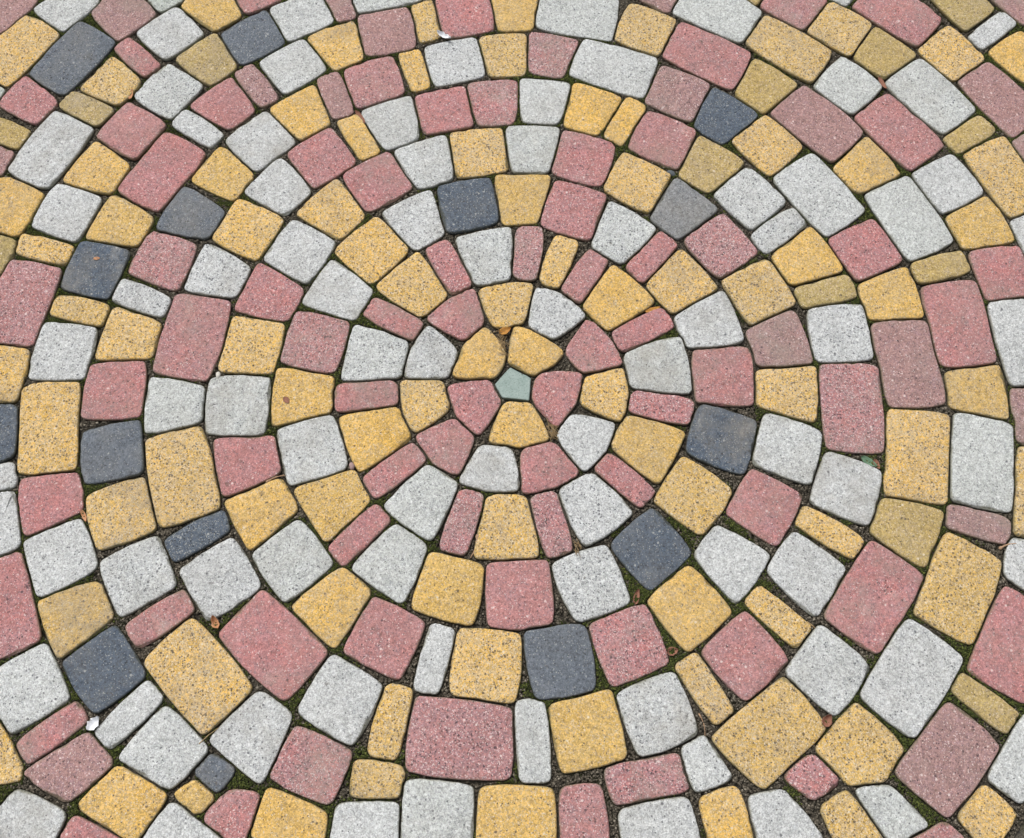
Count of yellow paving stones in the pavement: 100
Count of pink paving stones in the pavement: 91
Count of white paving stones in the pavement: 86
